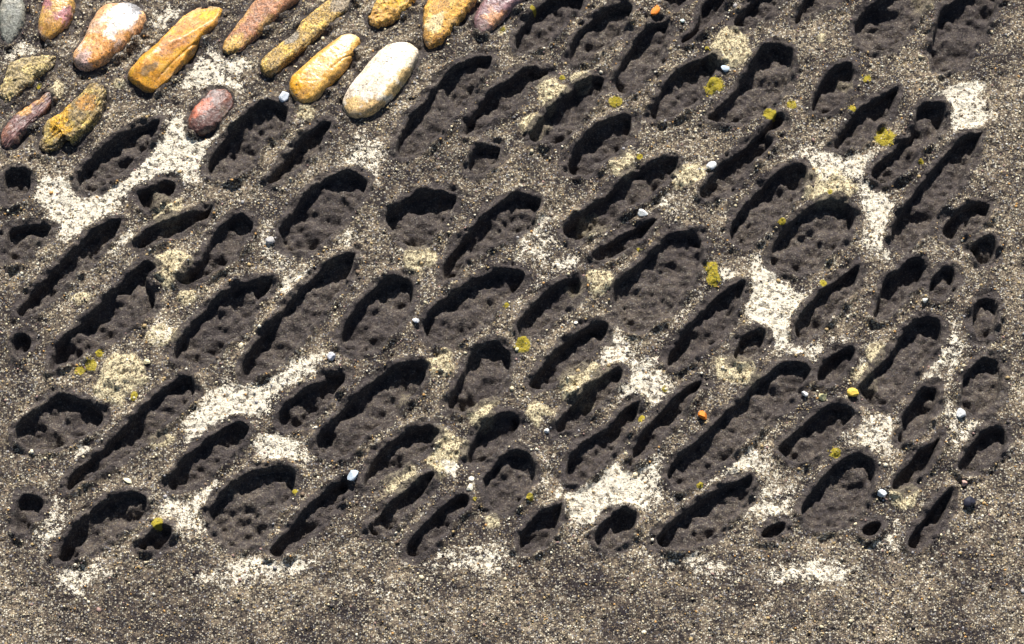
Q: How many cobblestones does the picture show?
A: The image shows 15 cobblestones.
